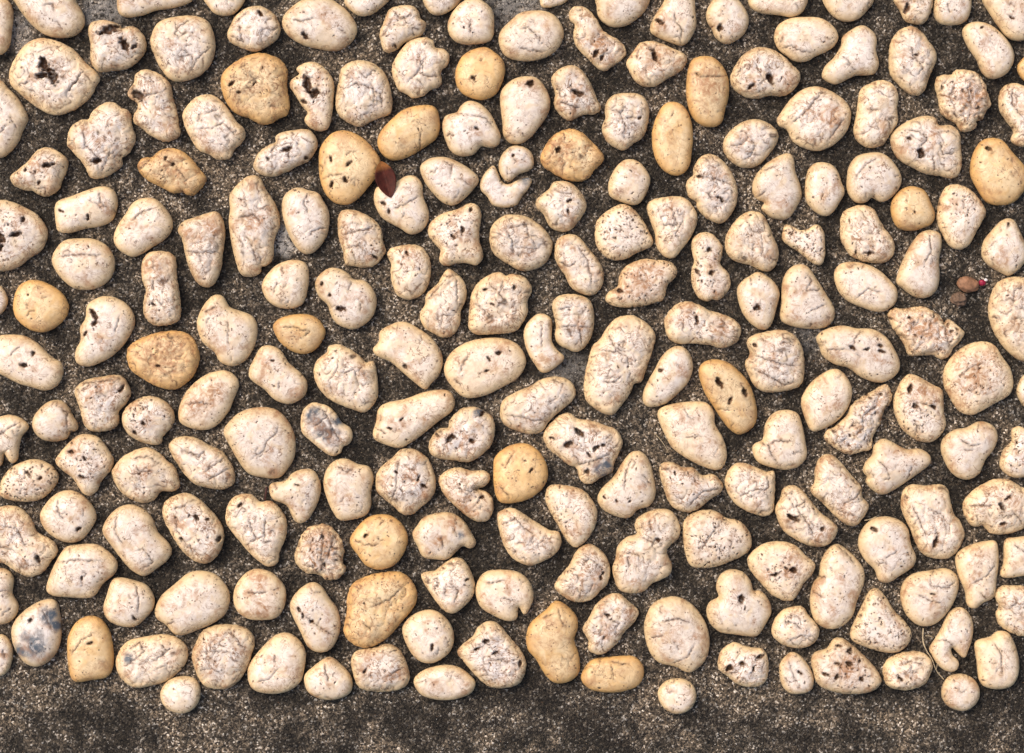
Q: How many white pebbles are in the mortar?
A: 193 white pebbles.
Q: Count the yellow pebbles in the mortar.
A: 21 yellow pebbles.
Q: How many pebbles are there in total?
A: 214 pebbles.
